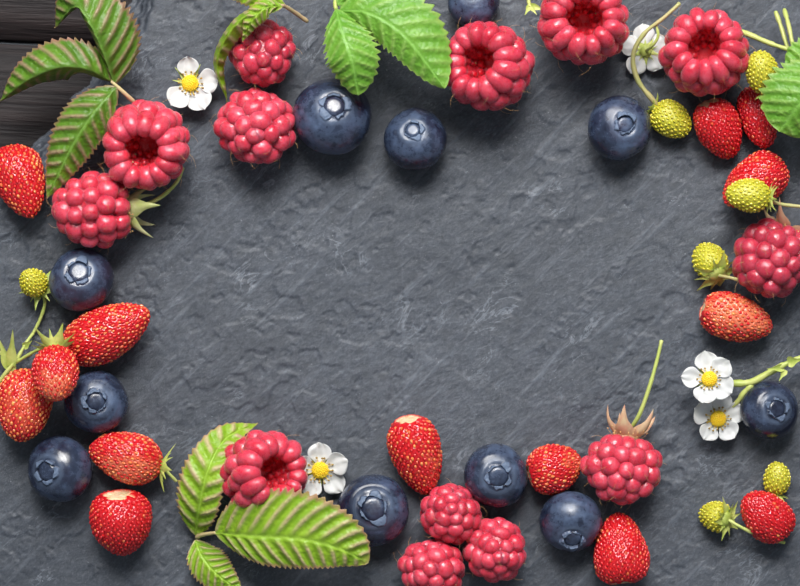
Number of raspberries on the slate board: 13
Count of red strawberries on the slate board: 14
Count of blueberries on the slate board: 11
